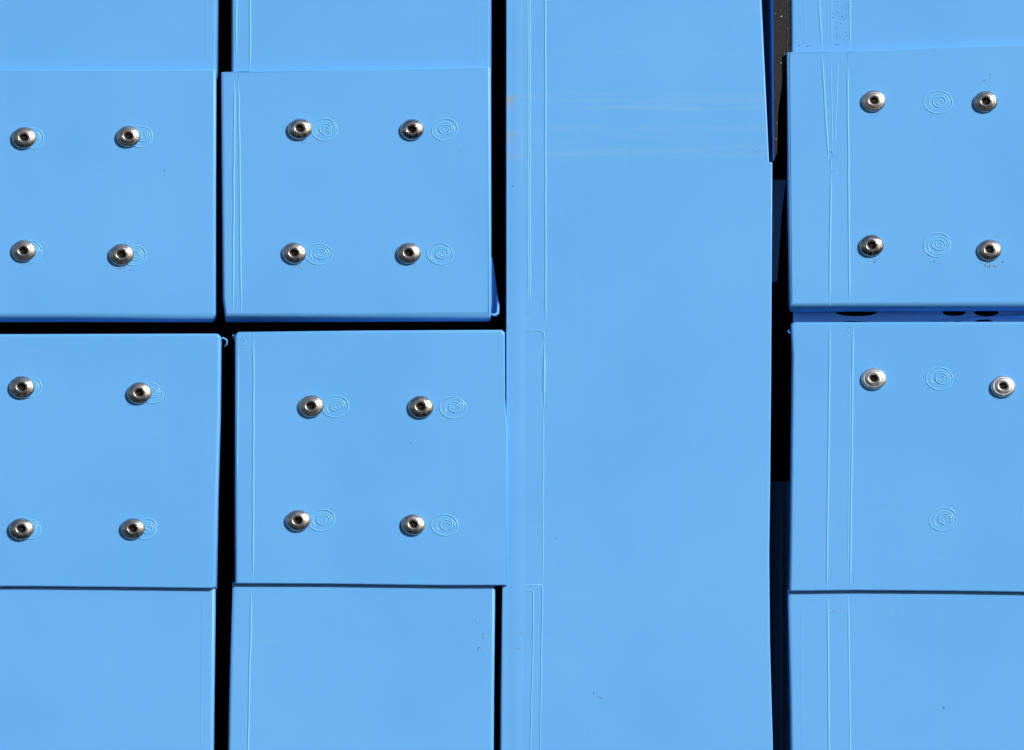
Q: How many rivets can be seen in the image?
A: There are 22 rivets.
